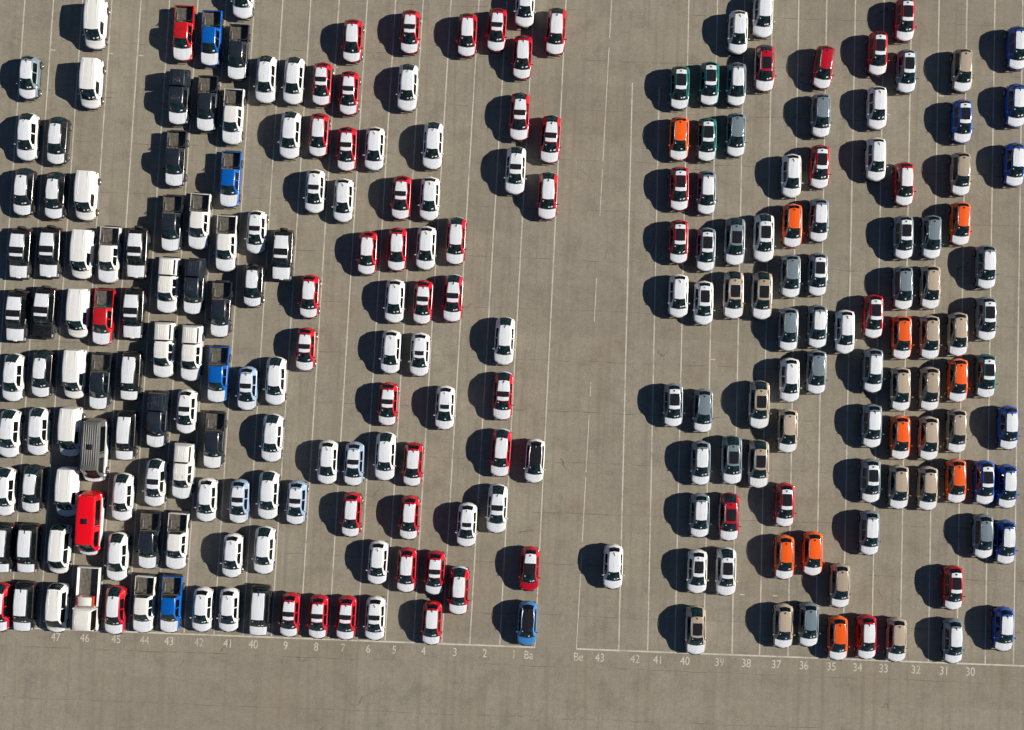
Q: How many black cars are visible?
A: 19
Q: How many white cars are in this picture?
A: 56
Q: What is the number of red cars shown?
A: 50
